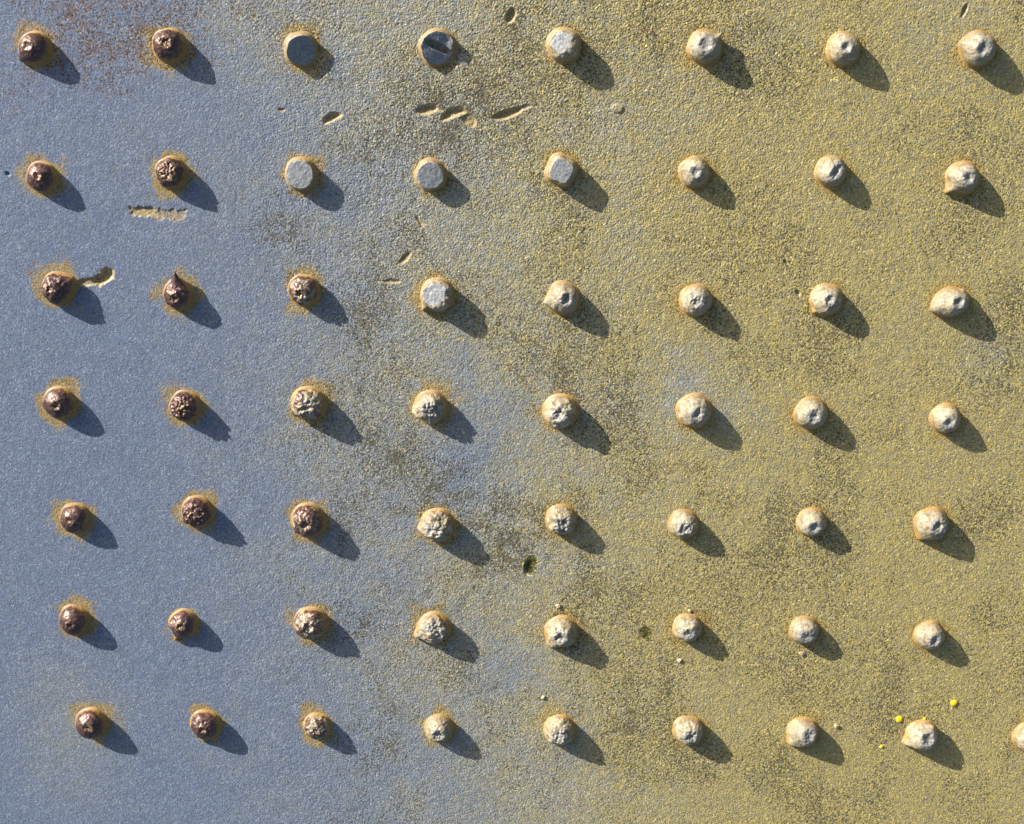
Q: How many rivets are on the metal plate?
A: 57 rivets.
